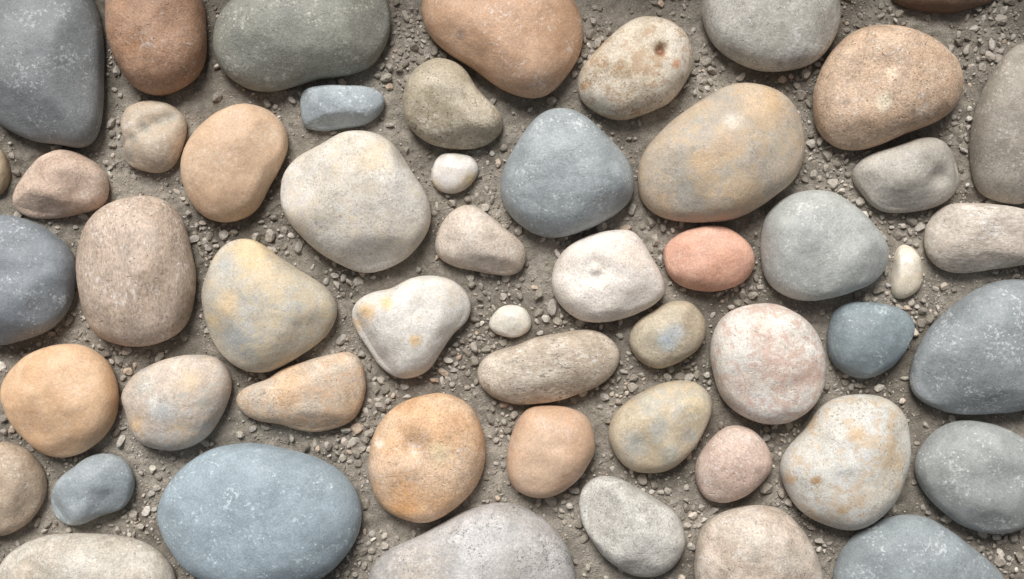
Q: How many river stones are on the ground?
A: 53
